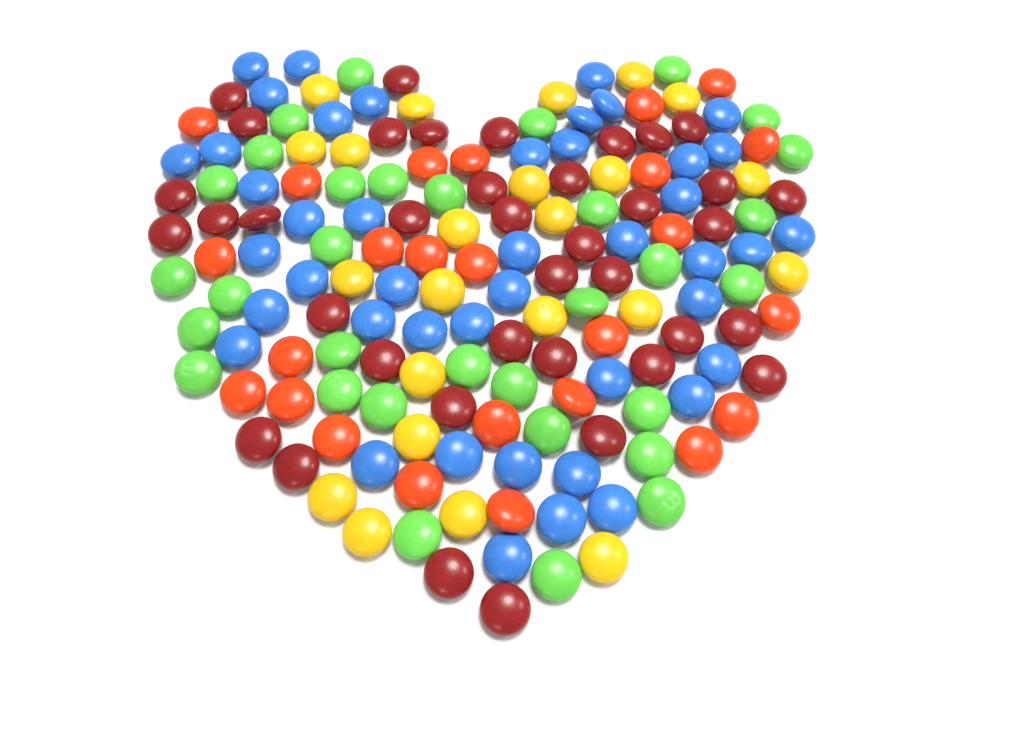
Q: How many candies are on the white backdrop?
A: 162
